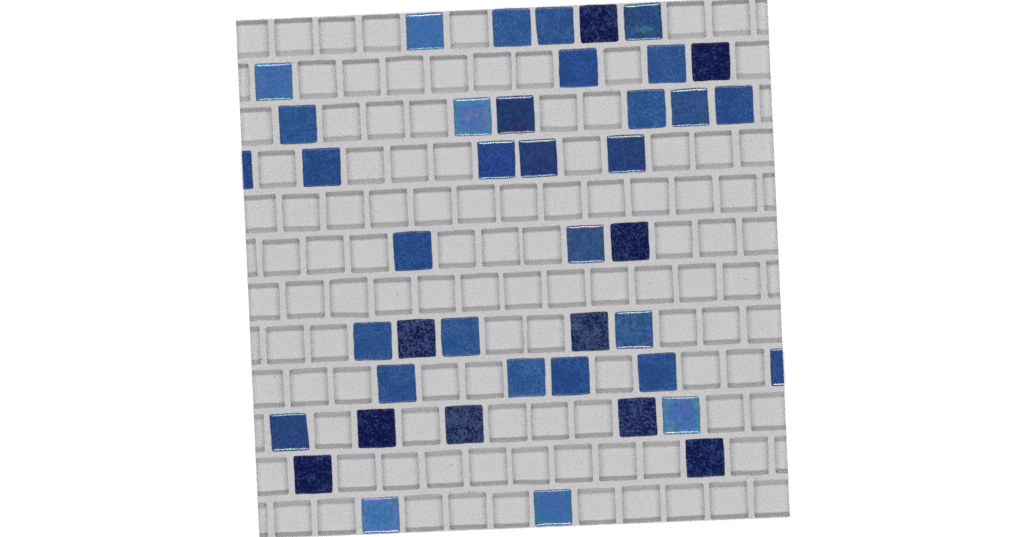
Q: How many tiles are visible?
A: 42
